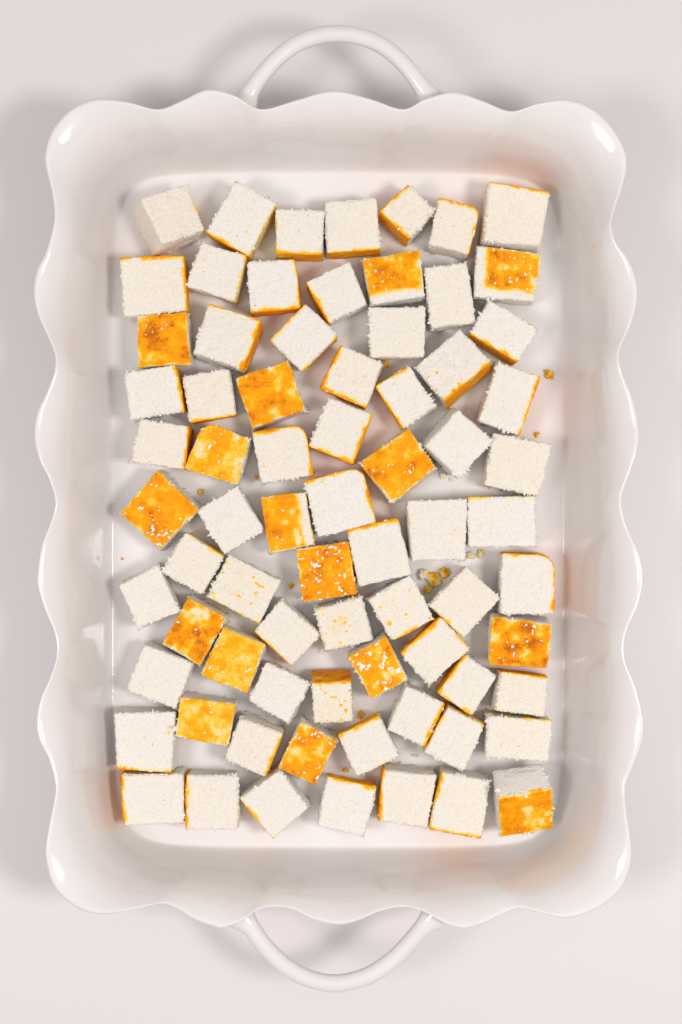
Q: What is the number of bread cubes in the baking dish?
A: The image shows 74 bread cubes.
